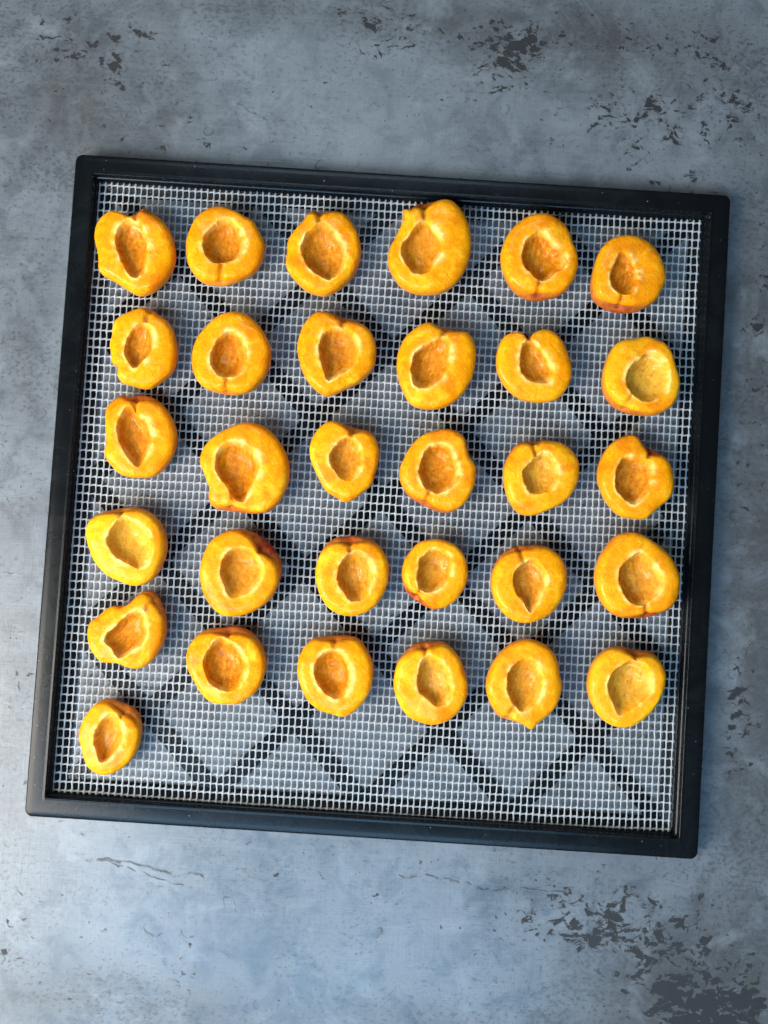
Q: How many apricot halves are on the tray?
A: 31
